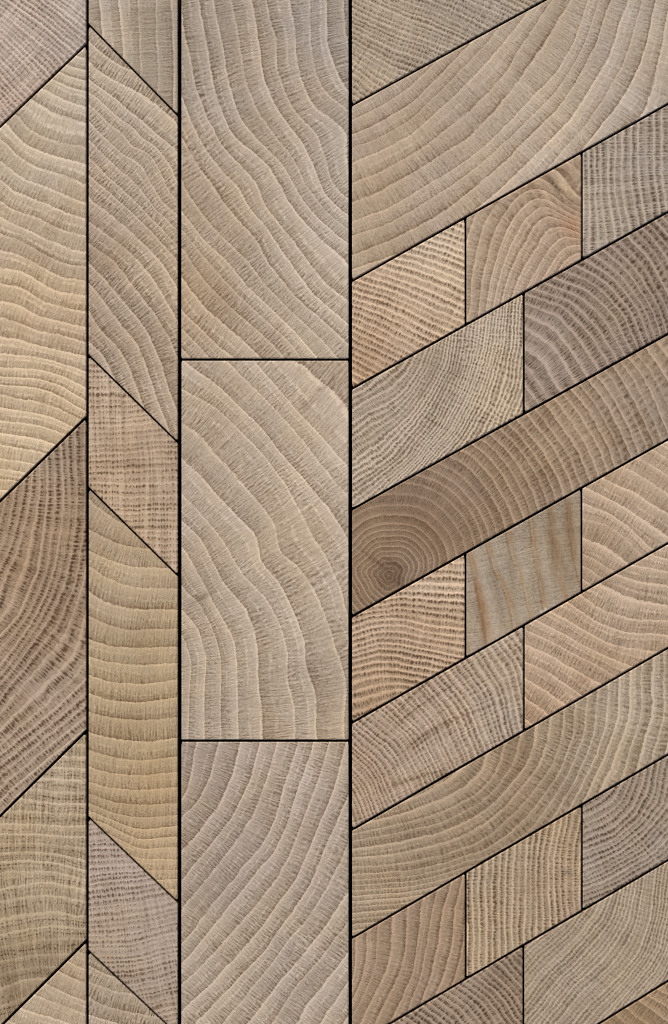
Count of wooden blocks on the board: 34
